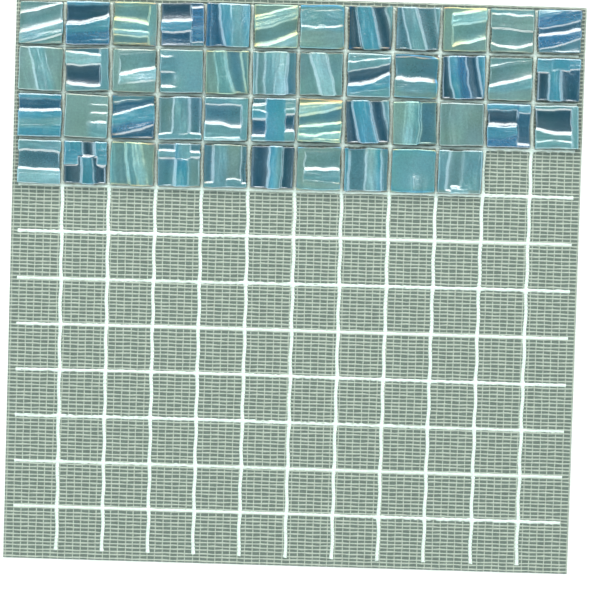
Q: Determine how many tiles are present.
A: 46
